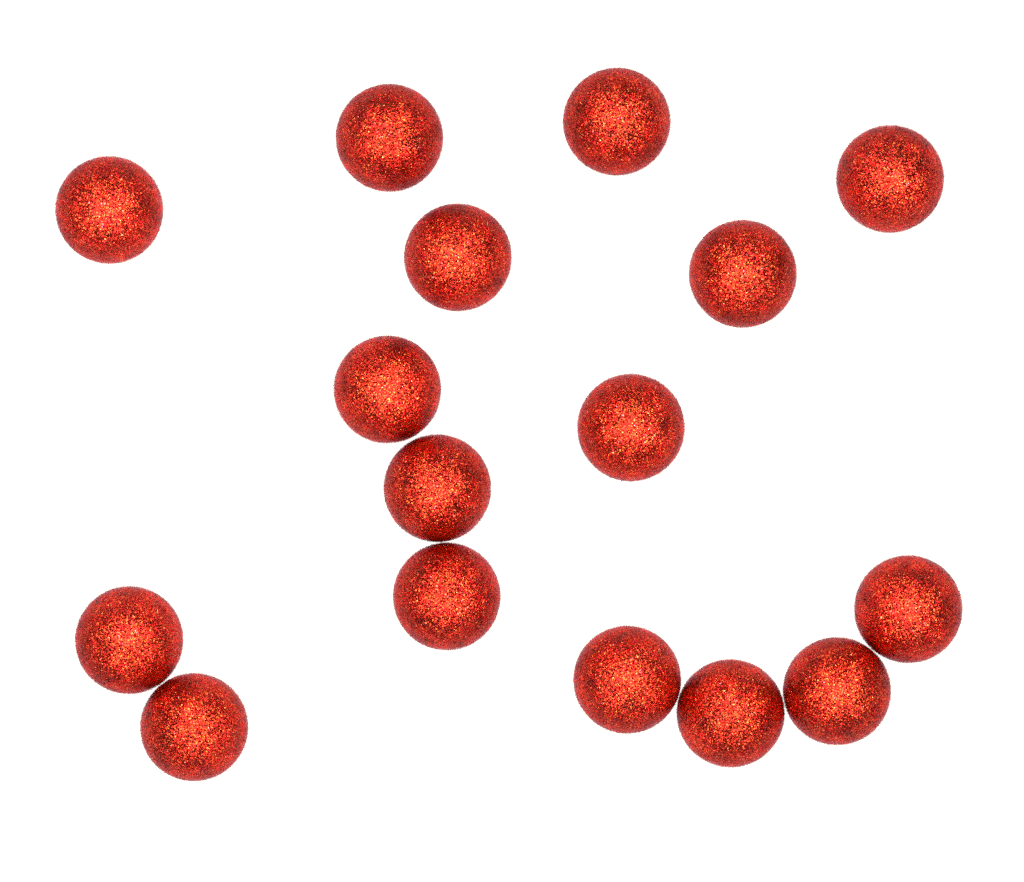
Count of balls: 16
